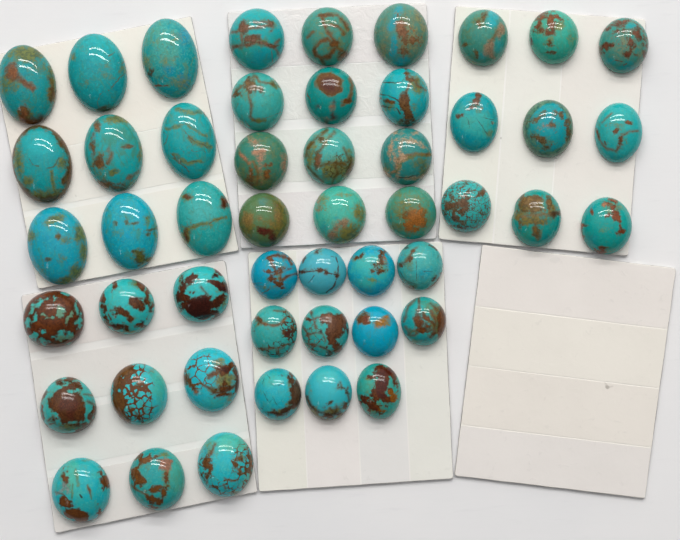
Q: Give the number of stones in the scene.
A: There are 50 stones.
